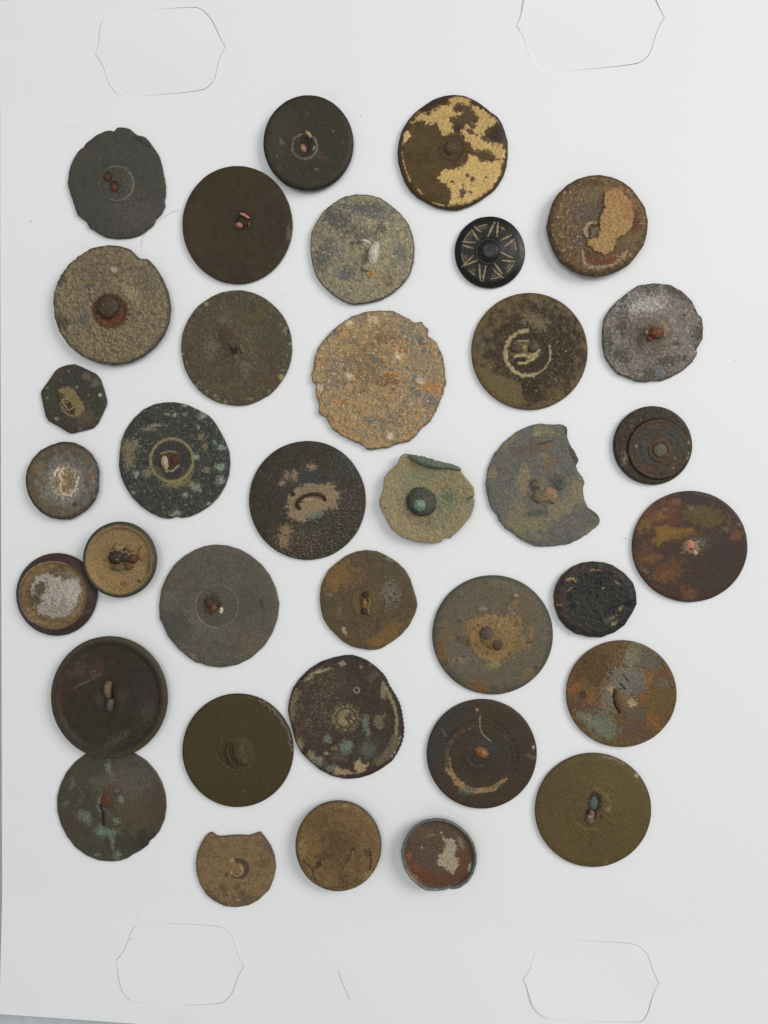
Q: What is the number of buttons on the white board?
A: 36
